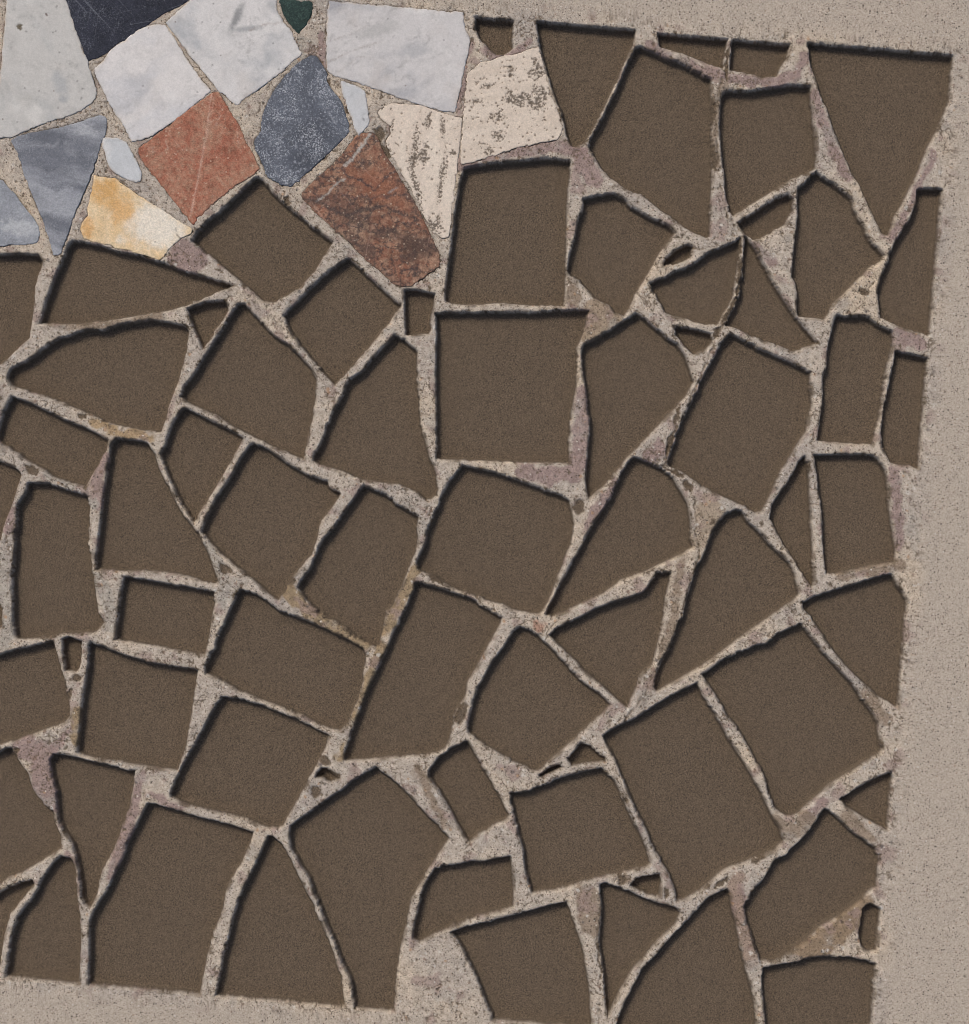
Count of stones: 16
